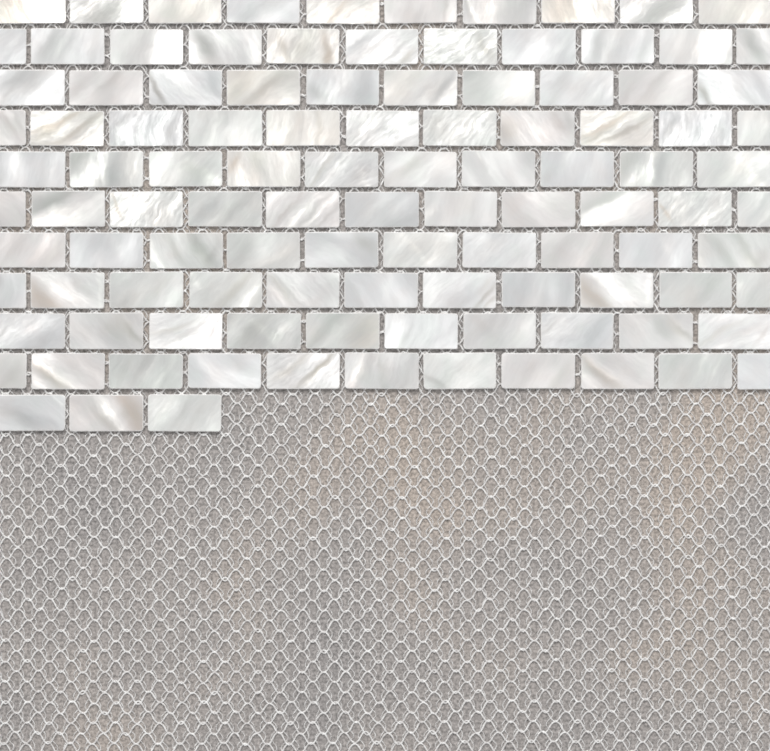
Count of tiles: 108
